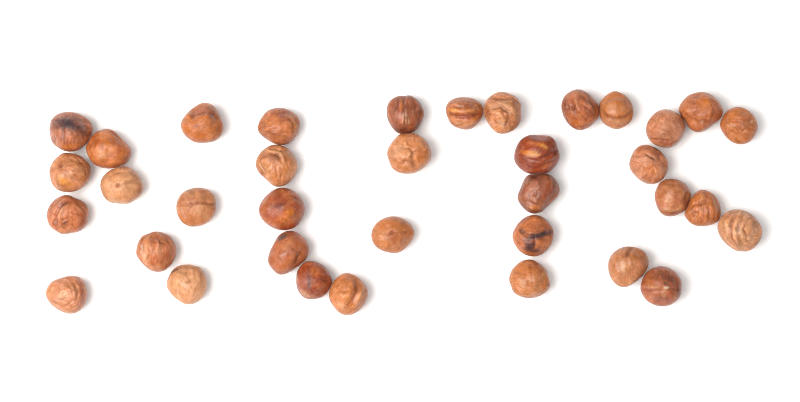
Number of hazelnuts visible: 36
